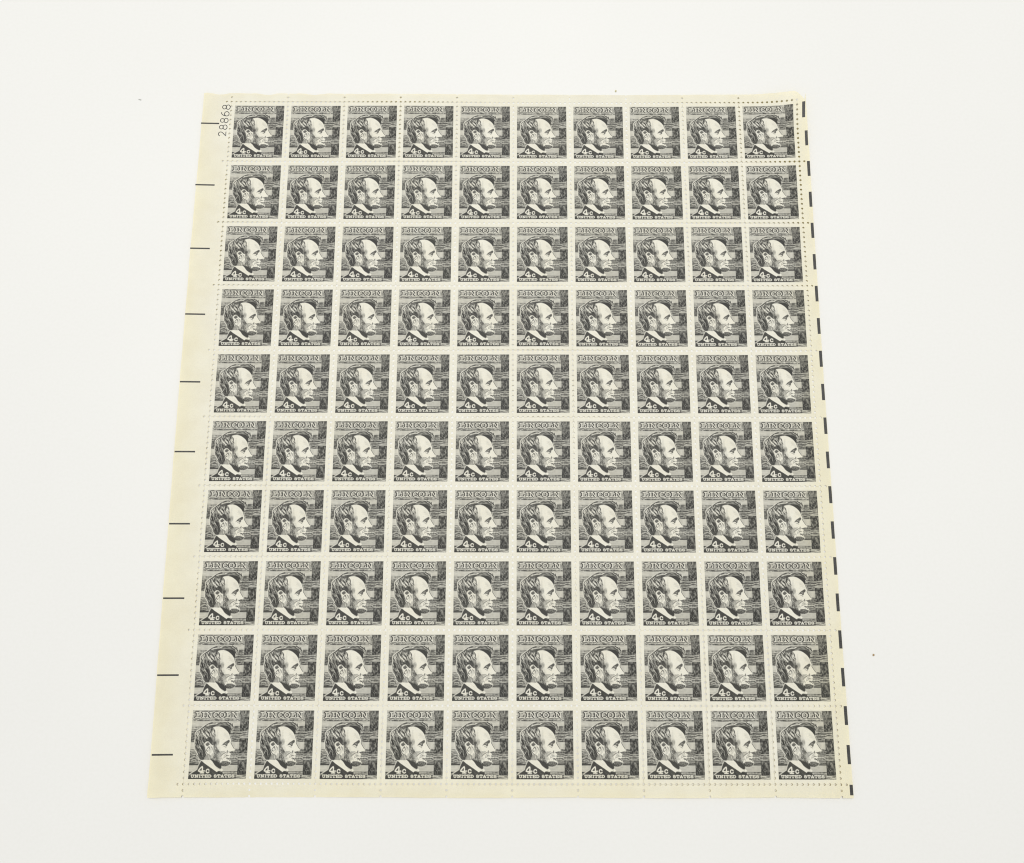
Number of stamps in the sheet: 100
